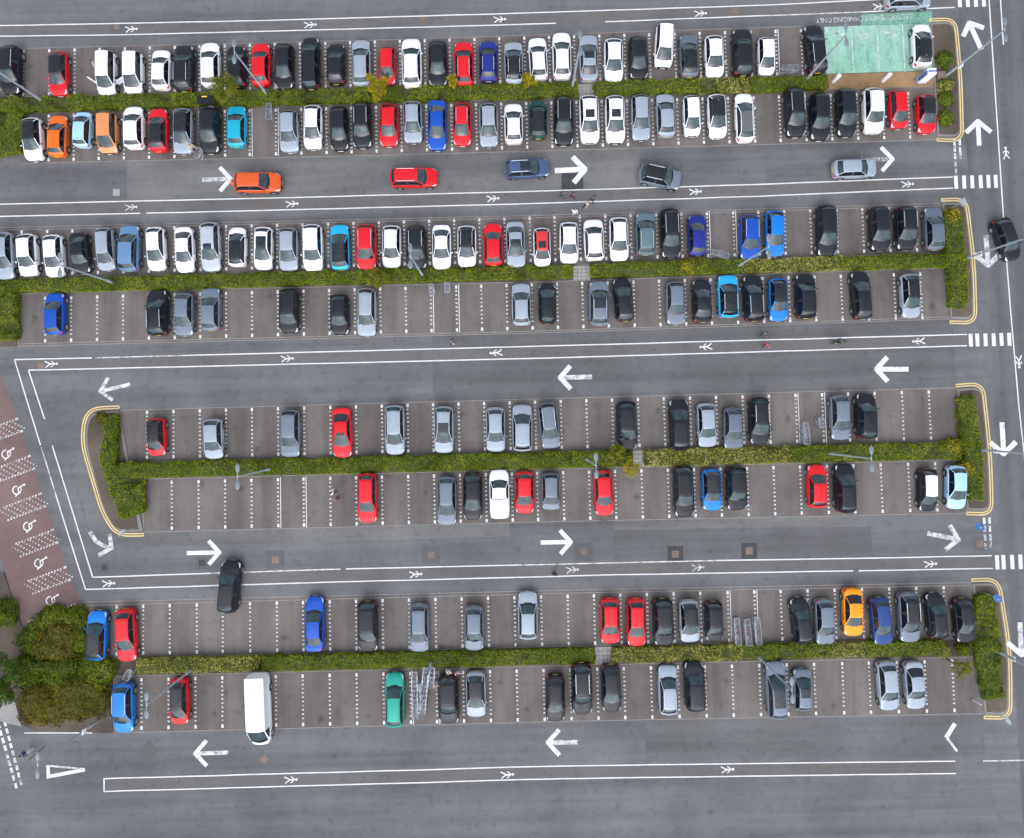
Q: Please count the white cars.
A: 36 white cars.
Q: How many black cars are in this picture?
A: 54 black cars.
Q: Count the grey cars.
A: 51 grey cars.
